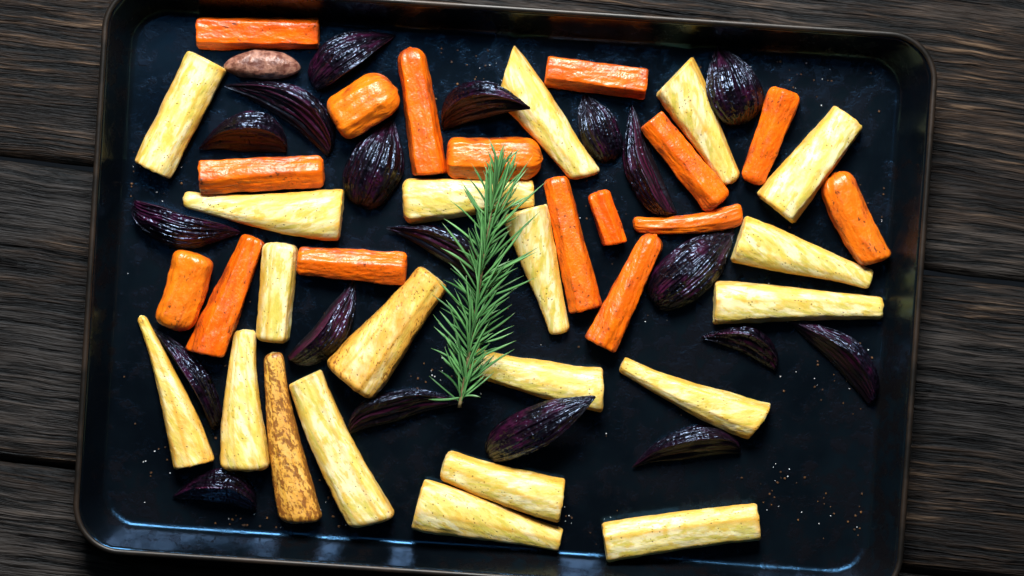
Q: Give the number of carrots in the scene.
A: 16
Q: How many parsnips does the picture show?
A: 20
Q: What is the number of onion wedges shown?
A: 19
